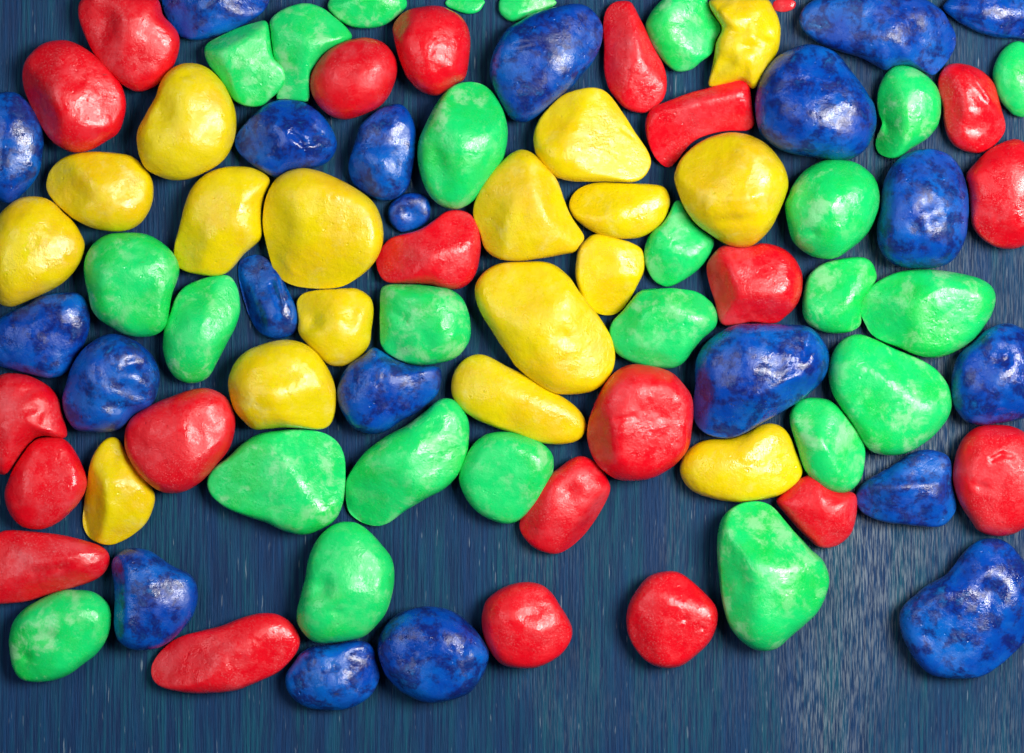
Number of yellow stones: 17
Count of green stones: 25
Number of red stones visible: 22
